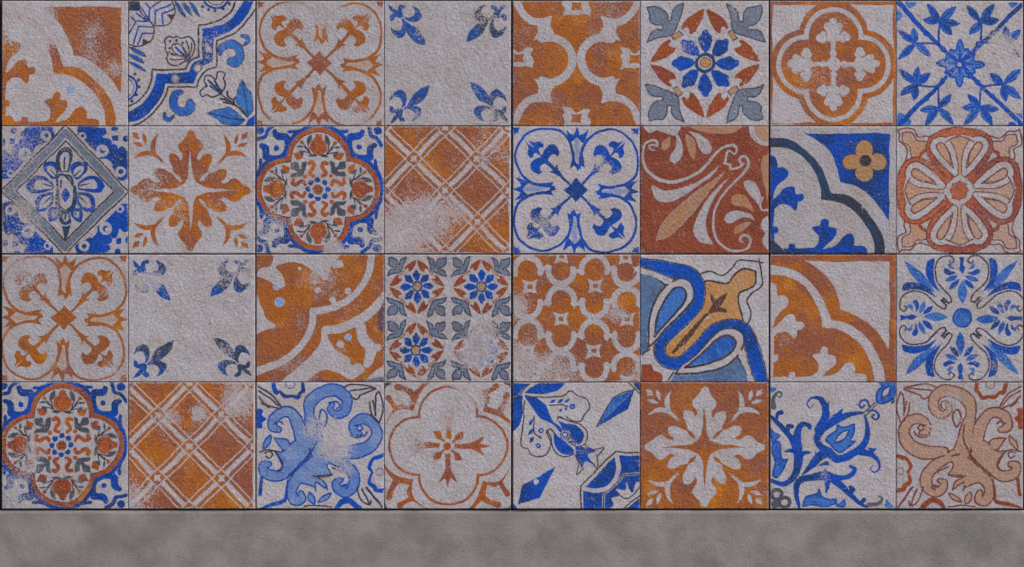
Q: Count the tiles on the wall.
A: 32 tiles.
